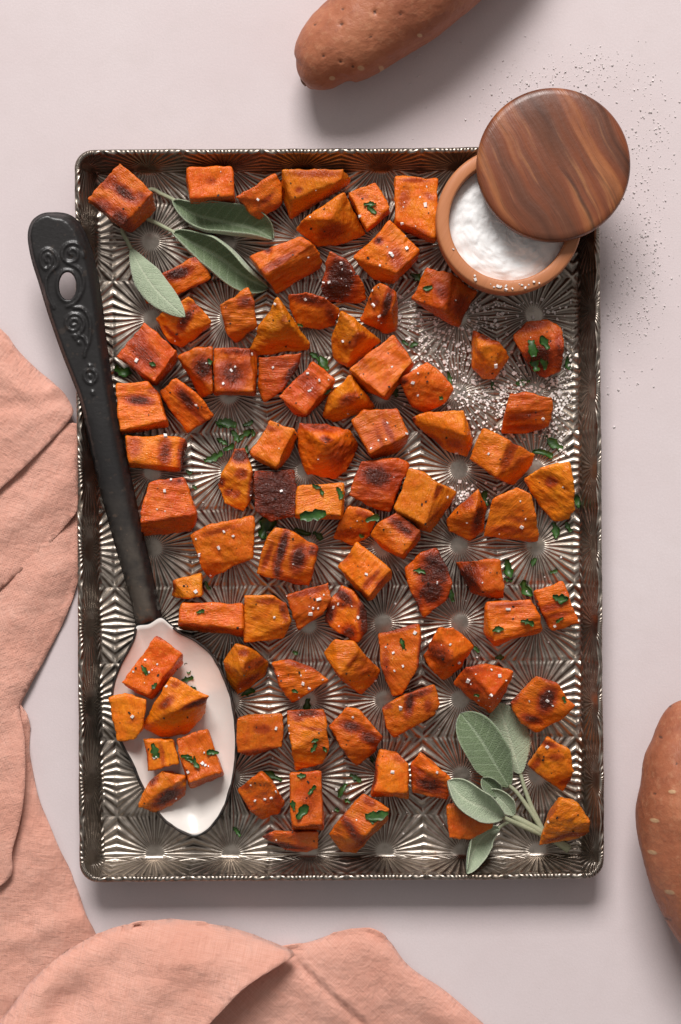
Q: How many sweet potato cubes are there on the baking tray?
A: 86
